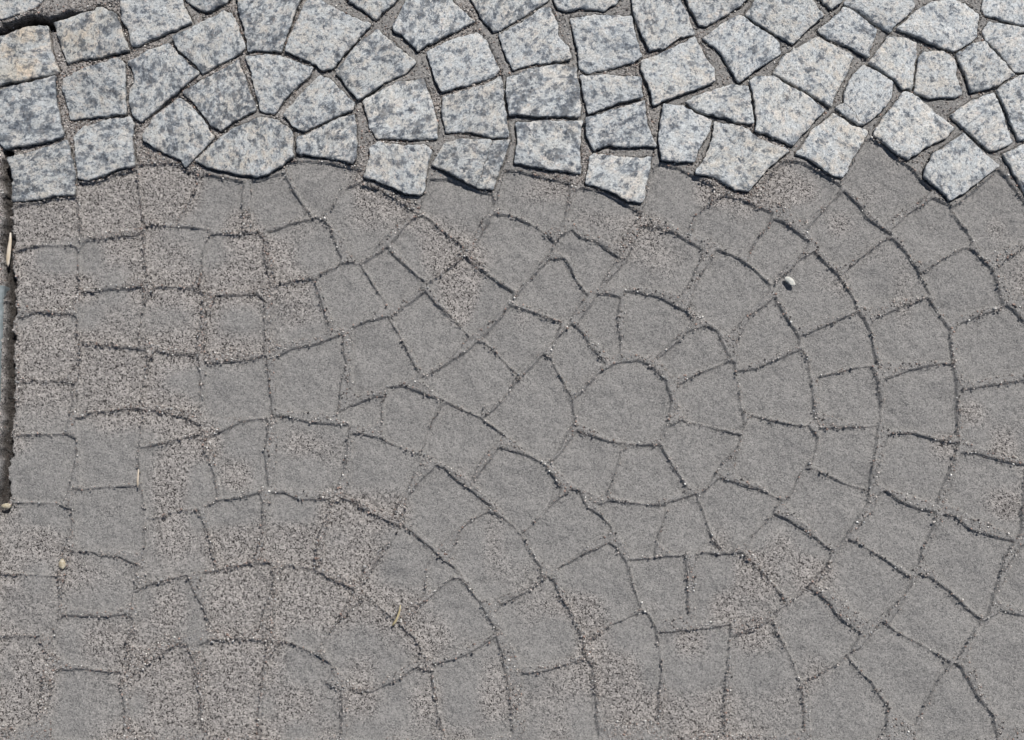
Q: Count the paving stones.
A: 62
